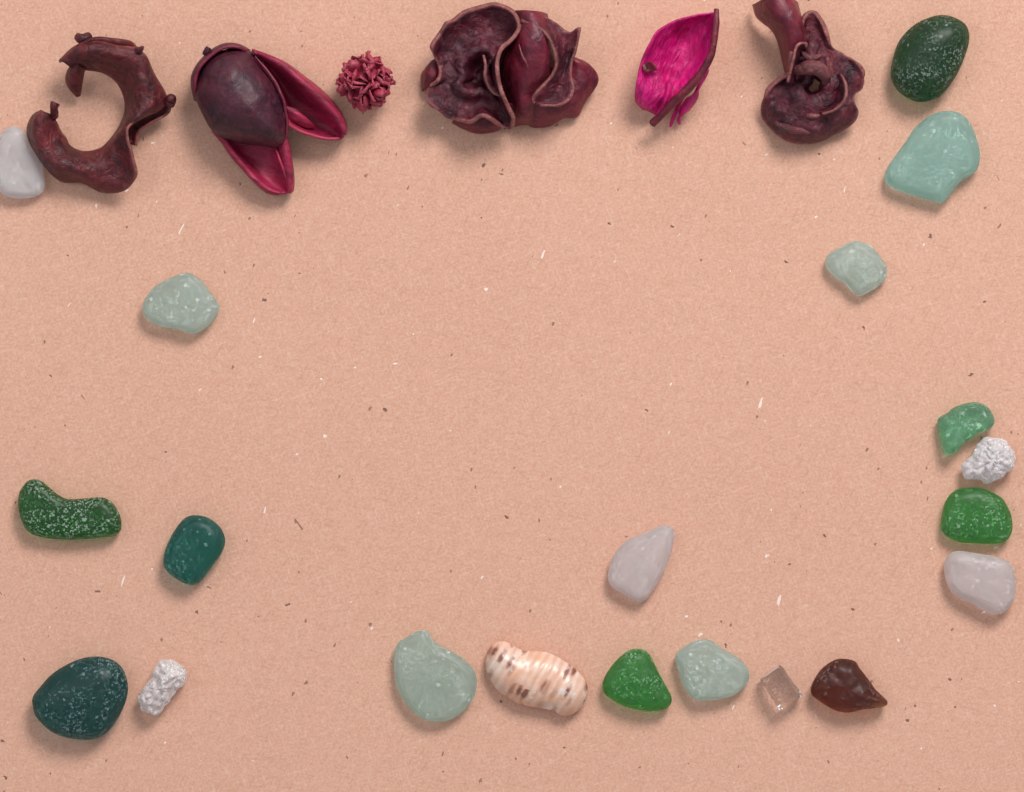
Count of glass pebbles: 16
